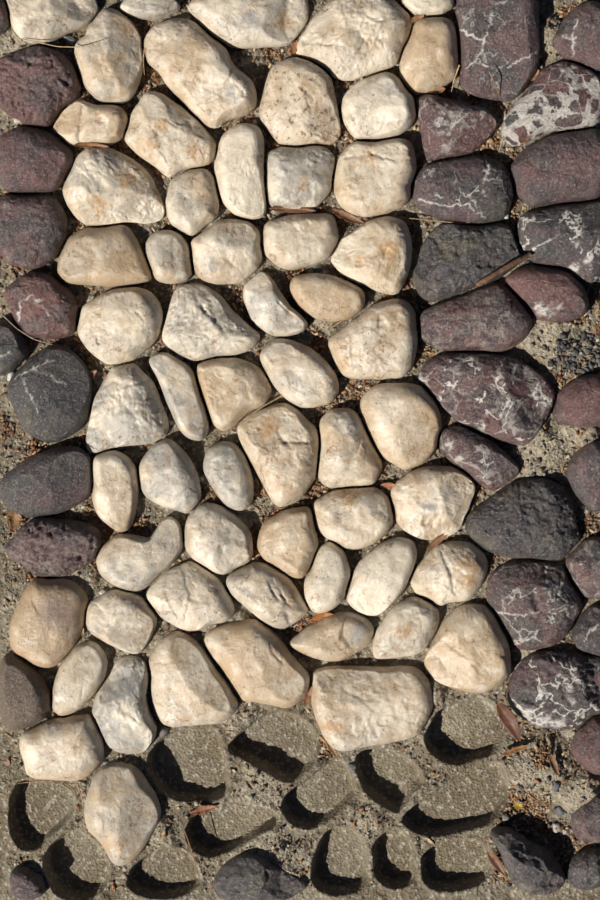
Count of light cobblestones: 59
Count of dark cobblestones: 35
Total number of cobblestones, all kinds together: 94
